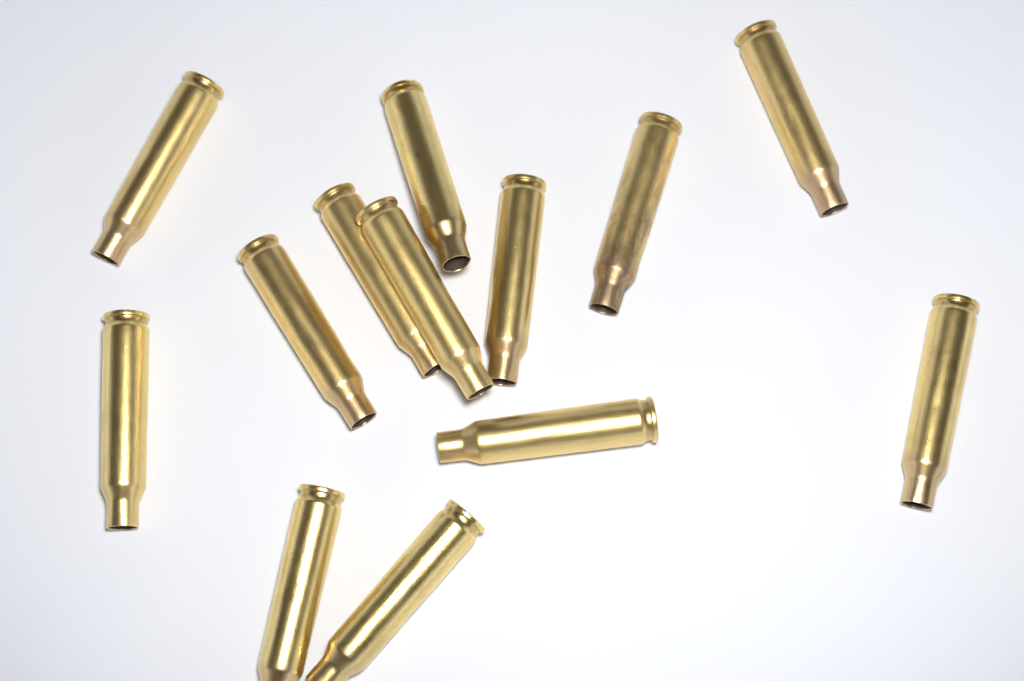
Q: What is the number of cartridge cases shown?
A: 13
